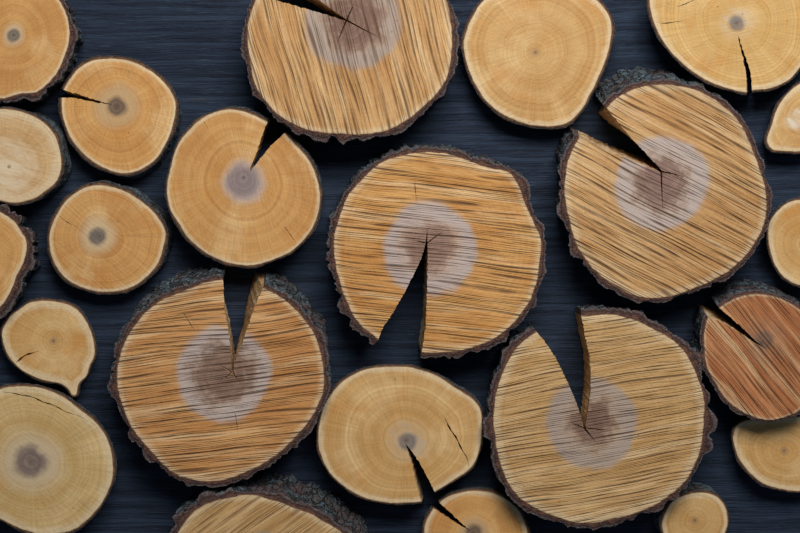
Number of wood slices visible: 23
